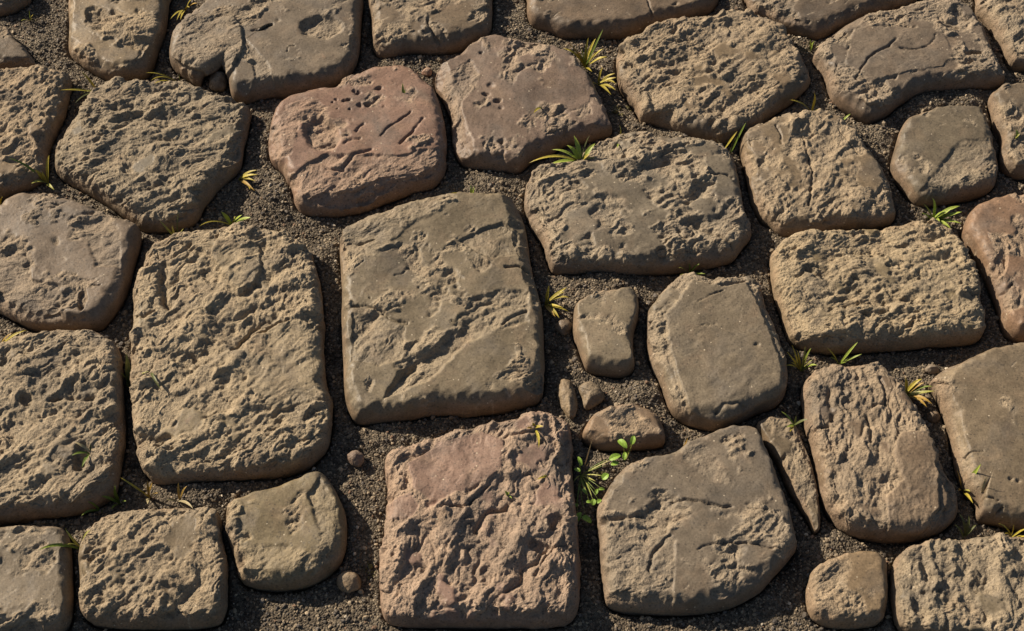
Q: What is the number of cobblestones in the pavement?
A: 37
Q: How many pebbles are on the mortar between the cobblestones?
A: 9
